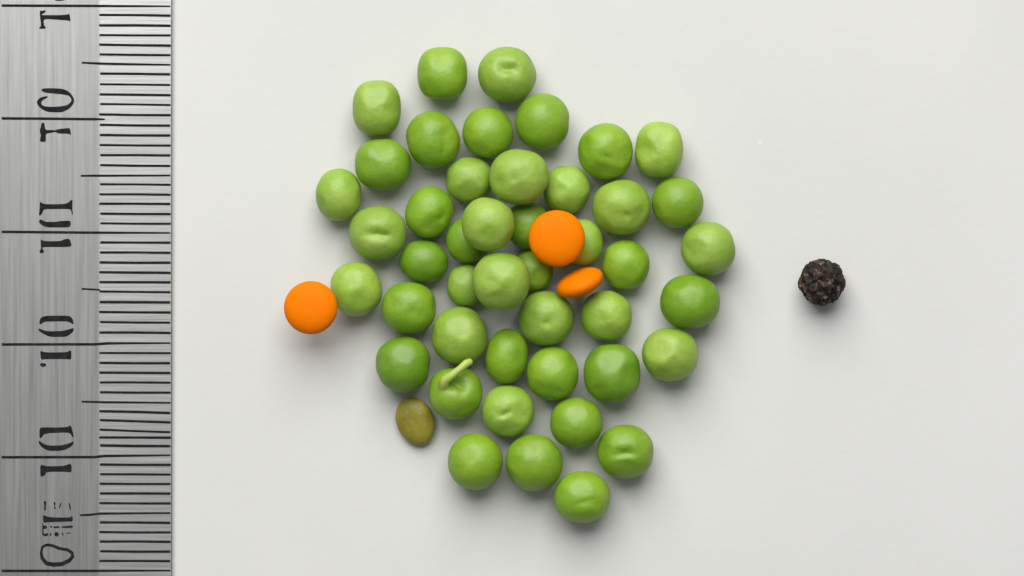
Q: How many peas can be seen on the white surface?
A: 45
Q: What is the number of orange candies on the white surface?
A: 3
